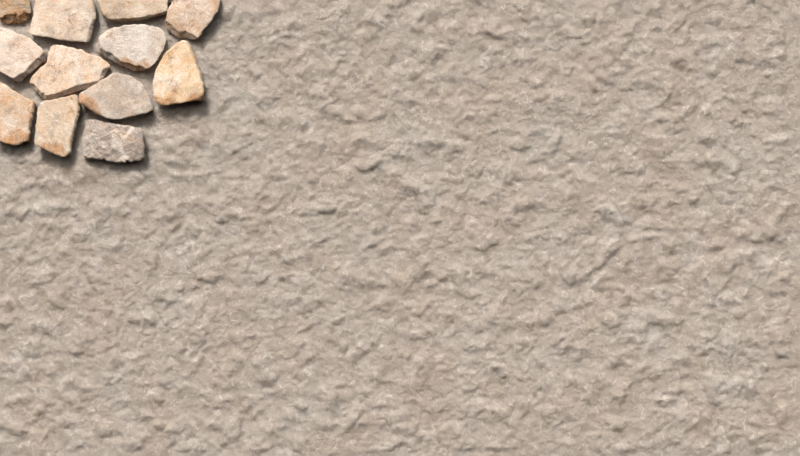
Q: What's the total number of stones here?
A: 12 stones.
